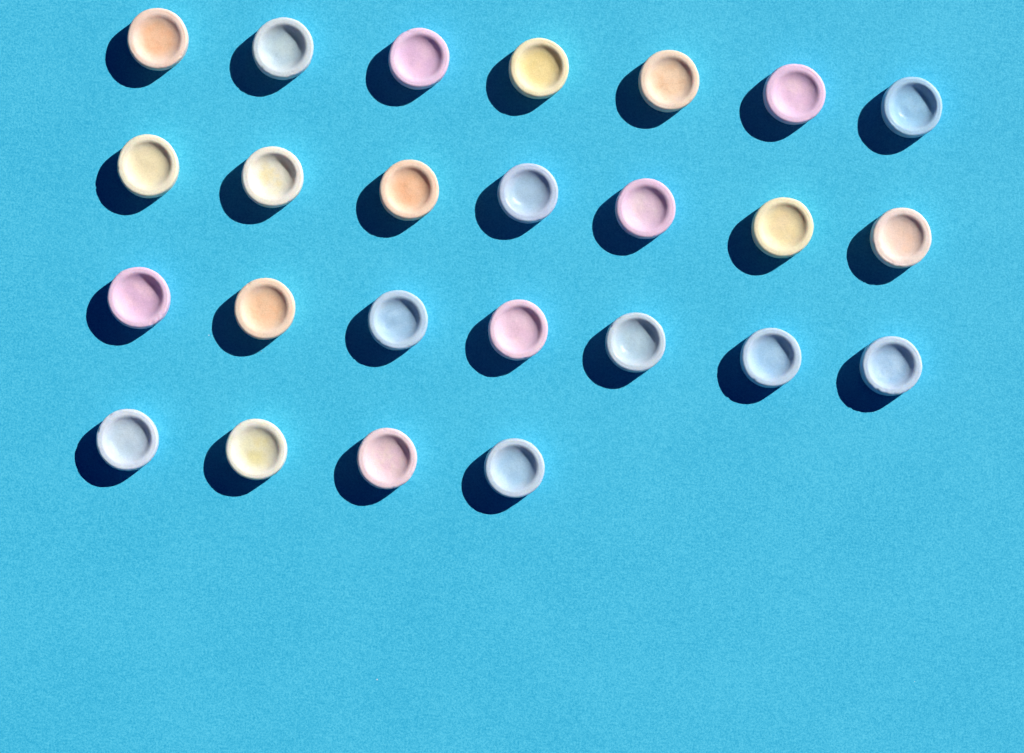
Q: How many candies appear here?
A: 25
